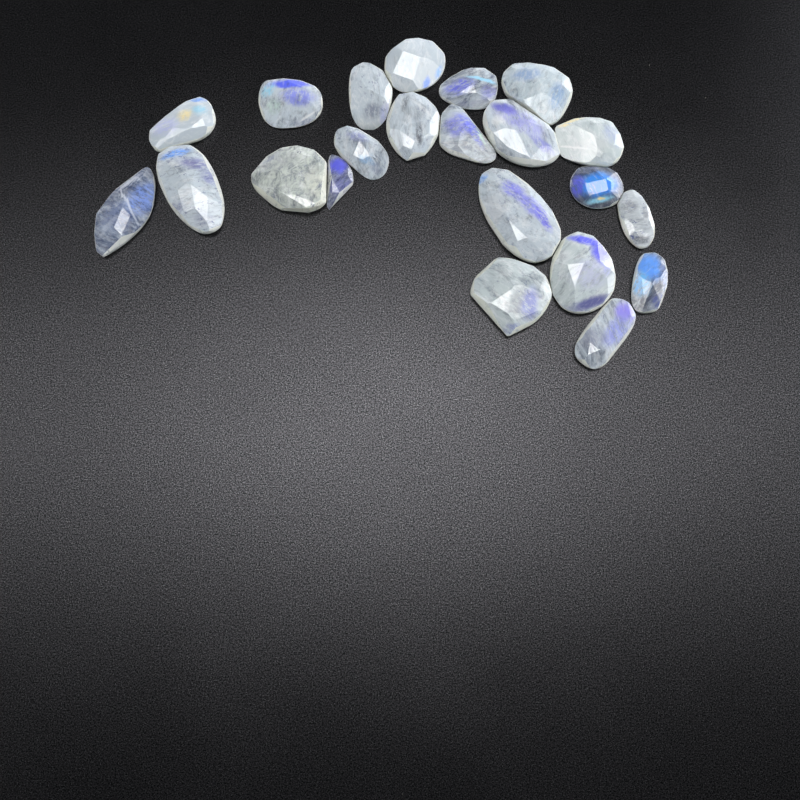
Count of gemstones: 22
